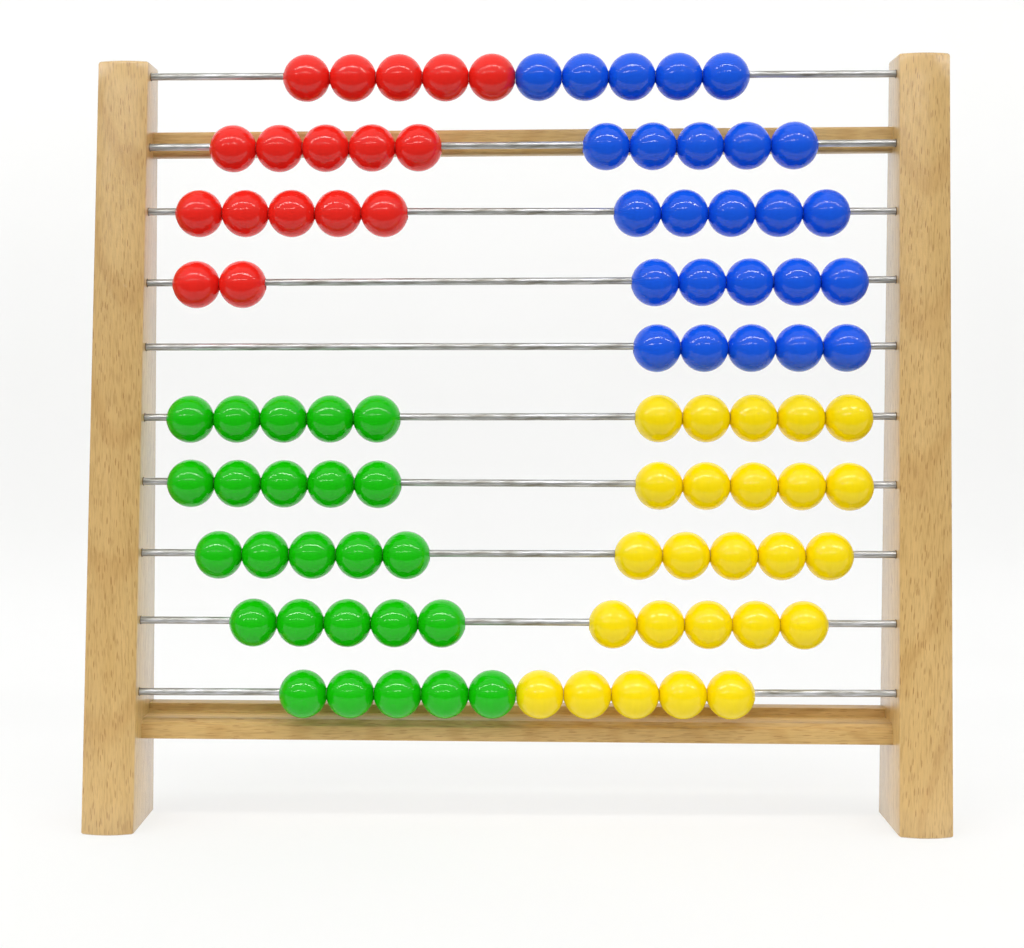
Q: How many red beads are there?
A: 17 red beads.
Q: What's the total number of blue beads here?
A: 25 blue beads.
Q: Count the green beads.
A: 25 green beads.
